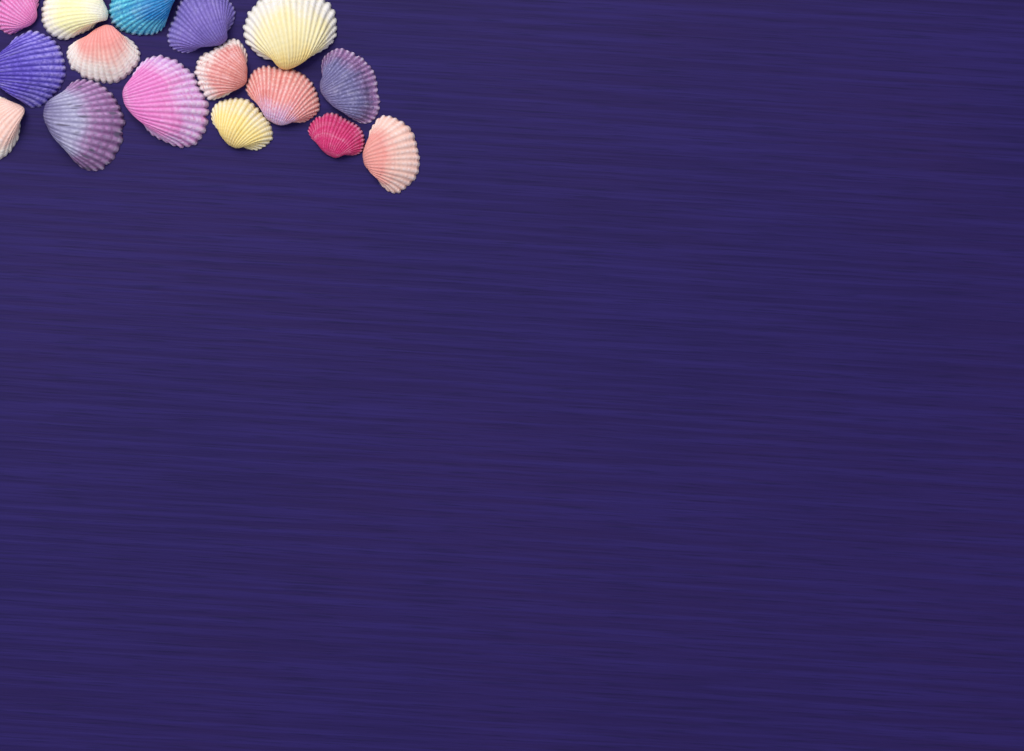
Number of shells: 16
